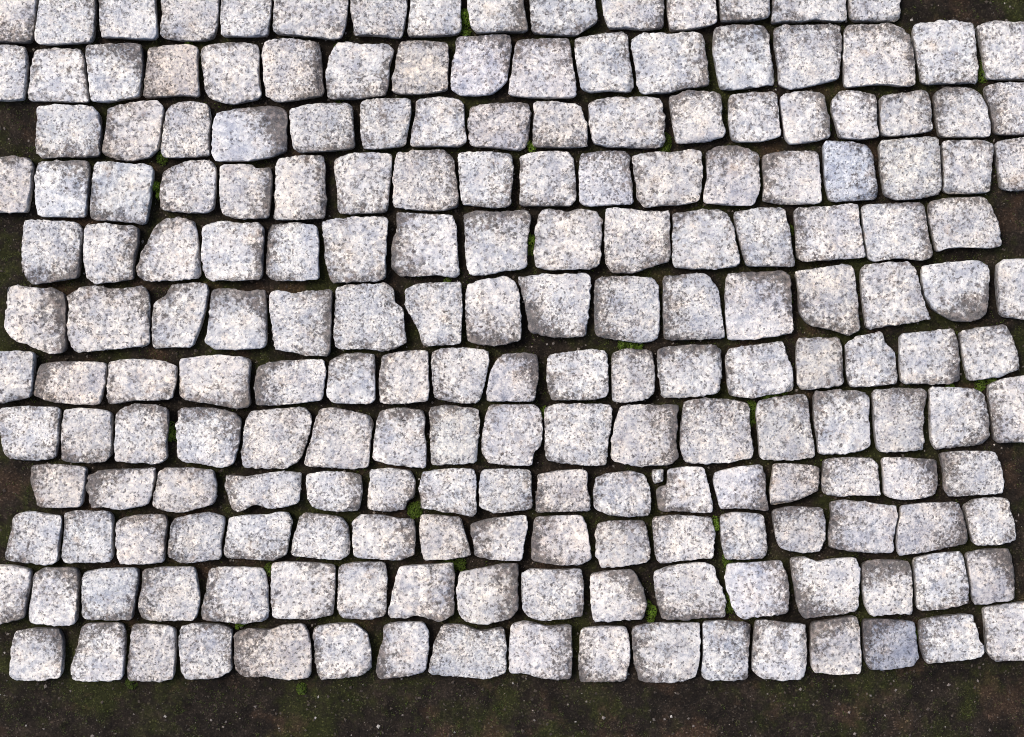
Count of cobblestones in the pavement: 200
